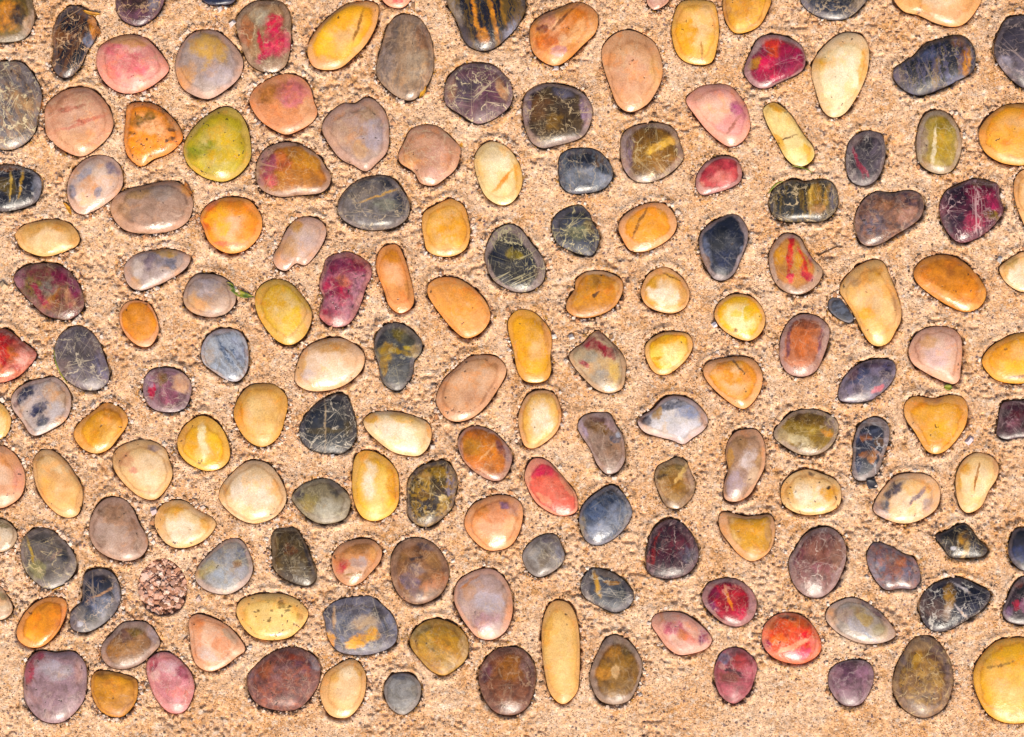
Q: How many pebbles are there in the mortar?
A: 162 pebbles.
